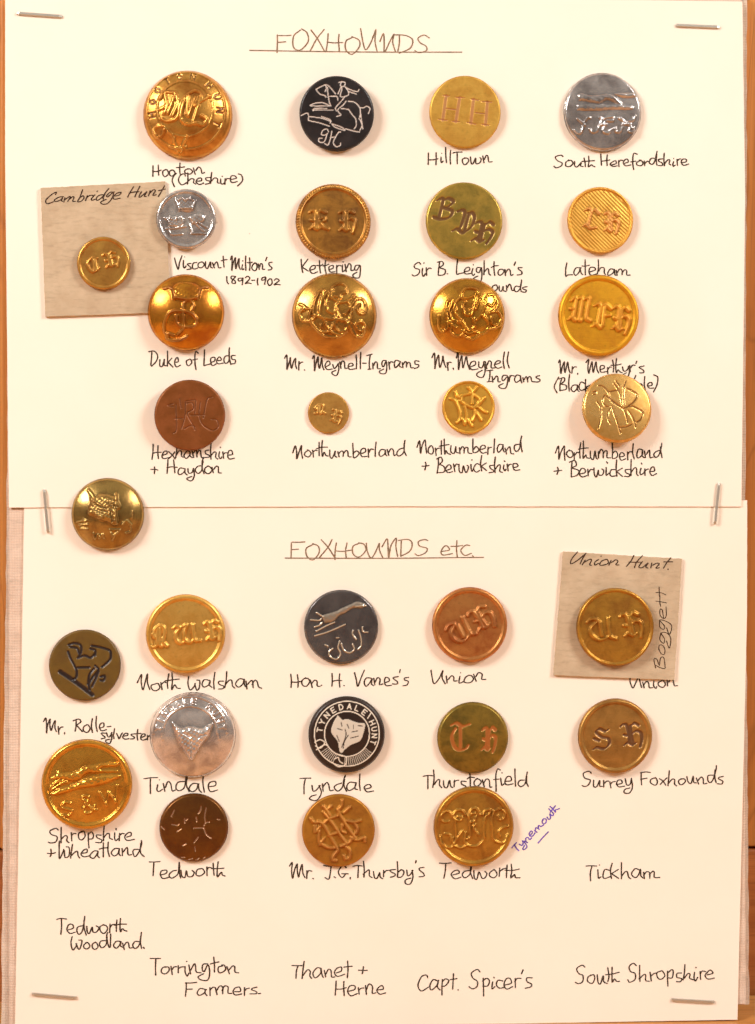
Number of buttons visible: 31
